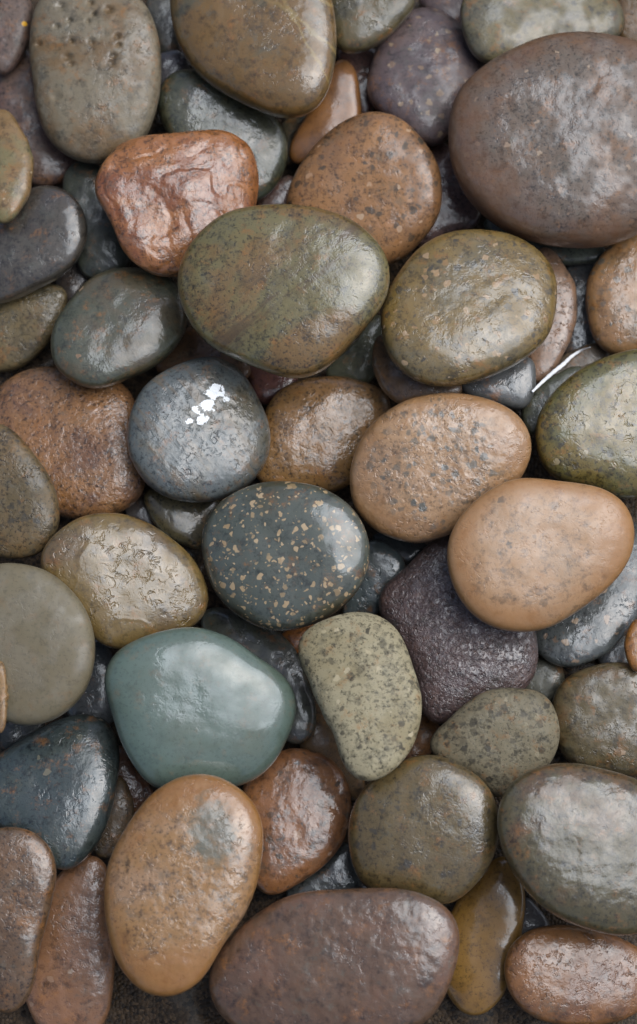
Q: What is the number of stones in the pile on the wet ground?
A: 83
